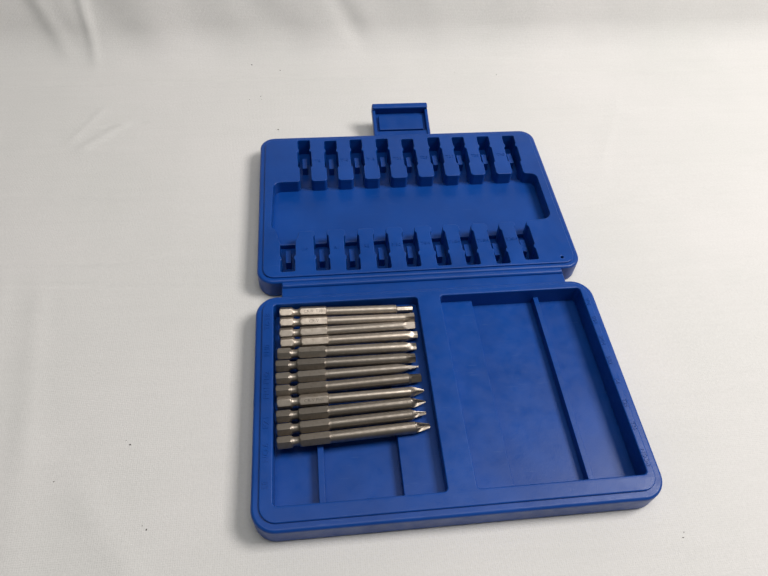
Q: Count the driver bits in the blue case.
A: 12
